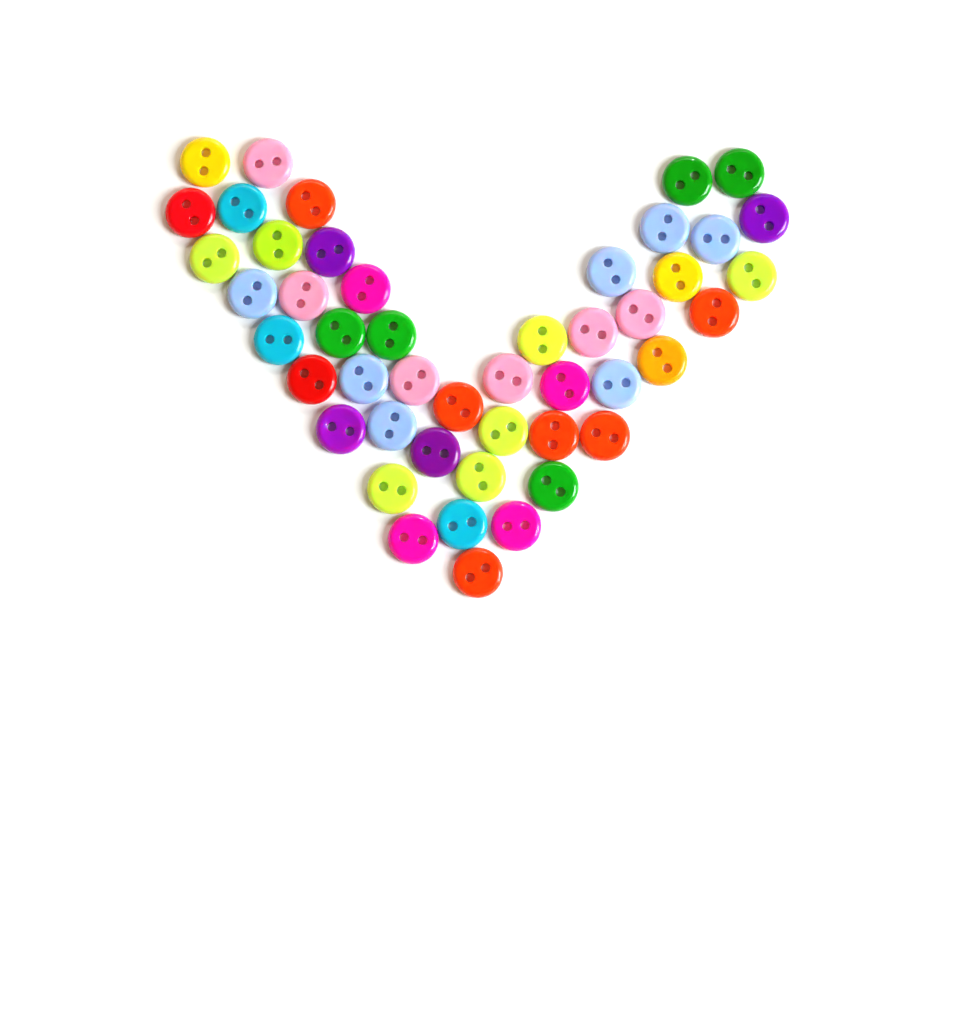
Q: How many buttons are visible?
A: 47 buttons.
